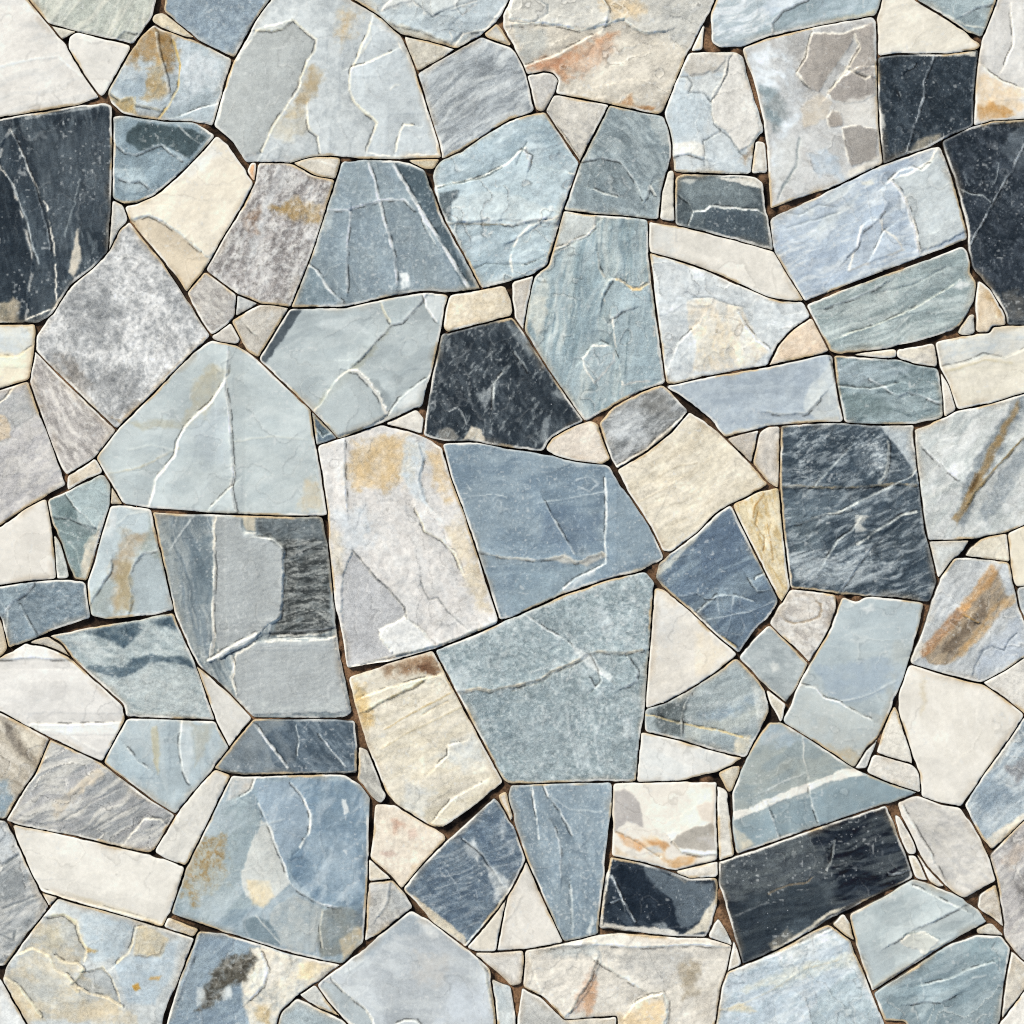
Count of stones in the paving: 162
